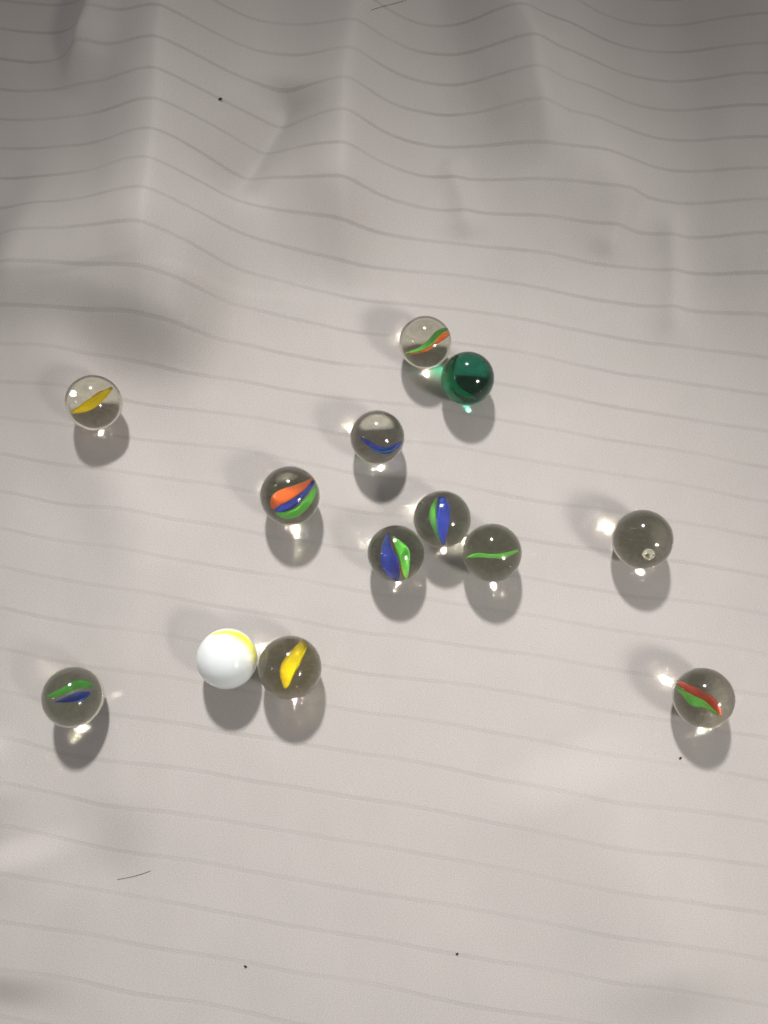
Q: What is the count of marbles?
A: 13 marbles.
